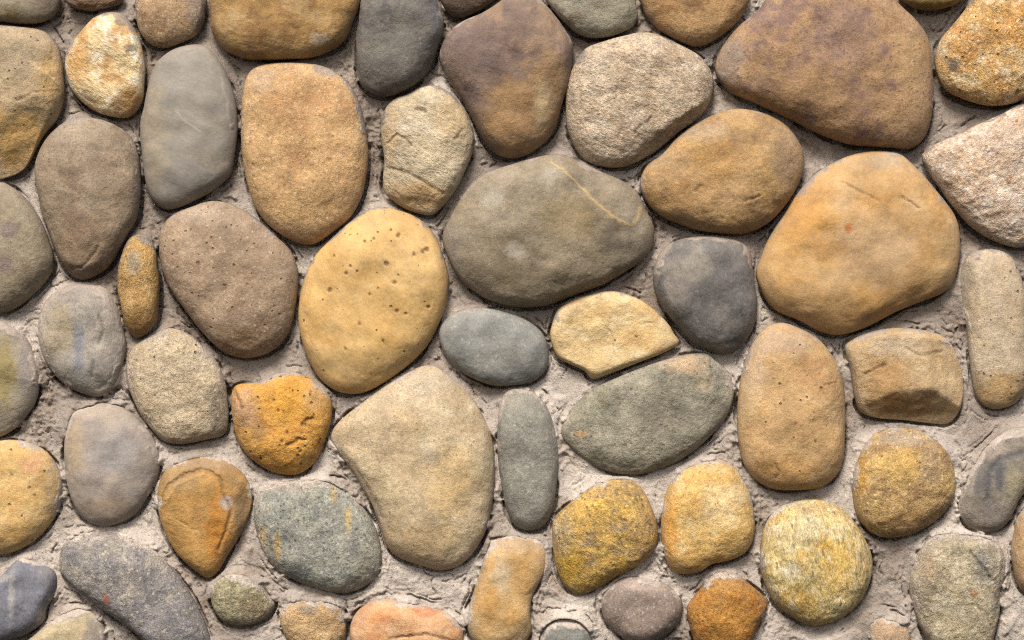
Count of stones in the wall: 62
